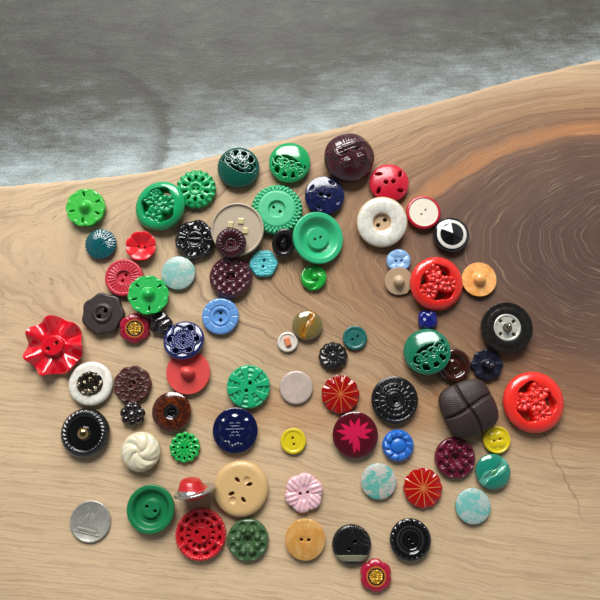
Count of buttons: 78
